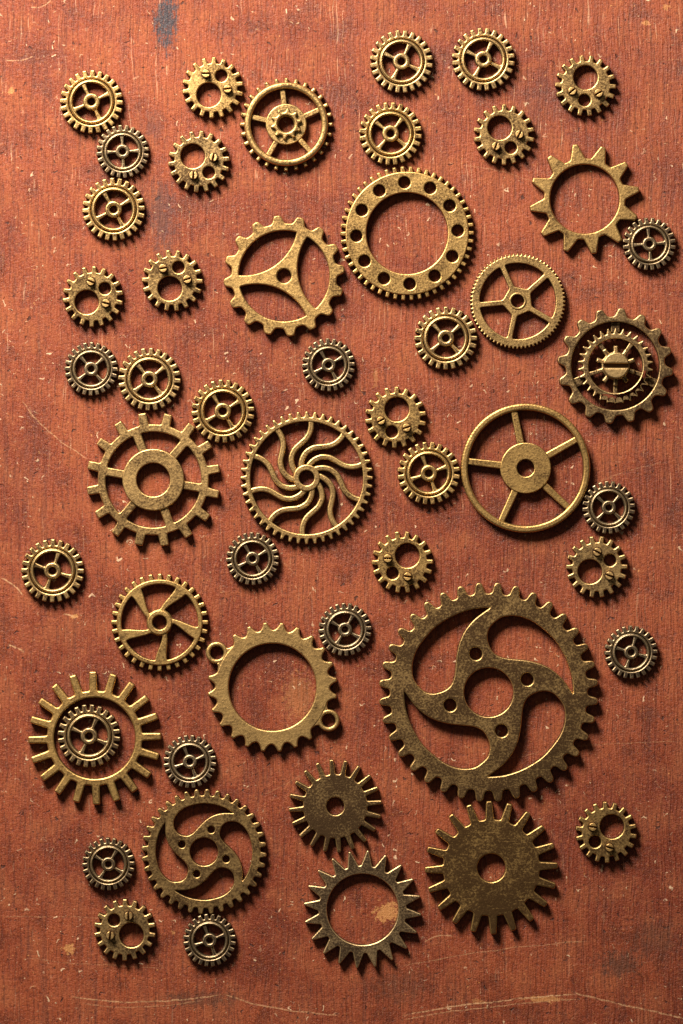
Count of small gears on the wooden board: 33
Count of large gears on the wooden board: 17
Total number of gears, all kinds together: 50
